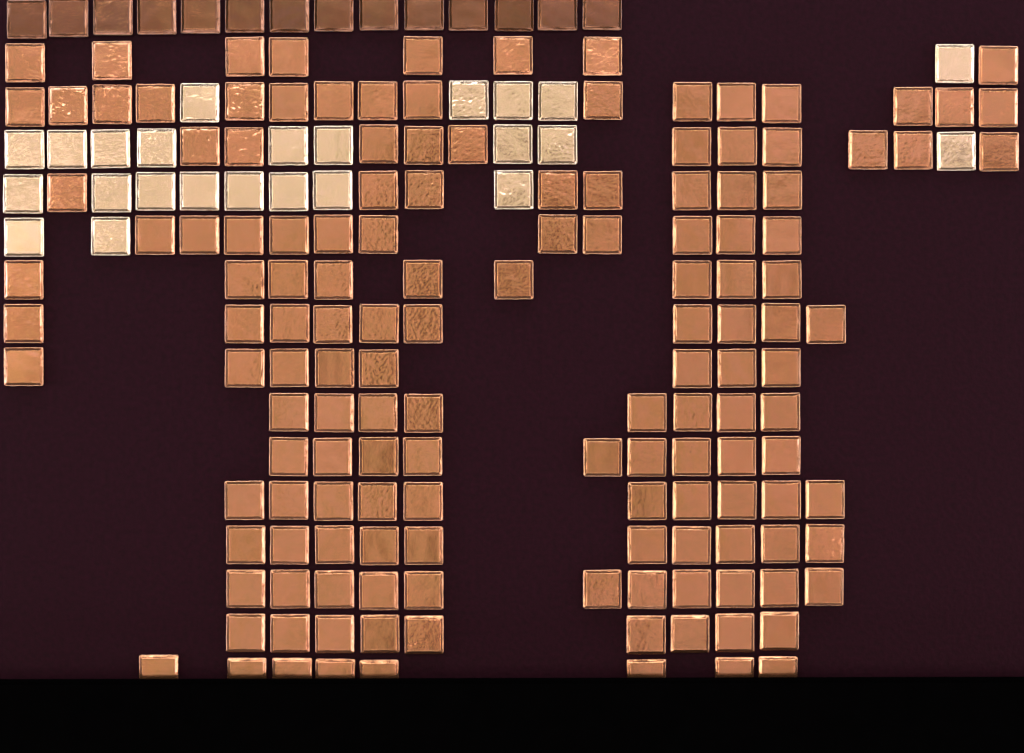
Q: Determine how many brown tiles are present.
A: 14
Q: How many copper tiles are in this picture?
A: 146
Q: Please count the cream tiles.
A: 24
